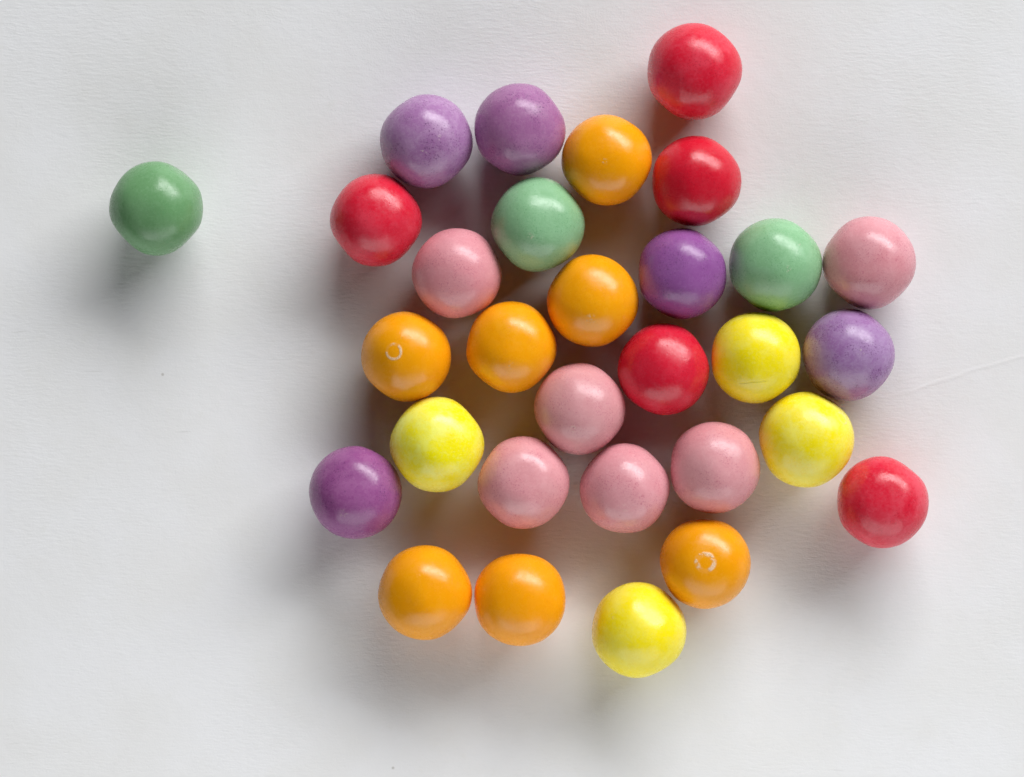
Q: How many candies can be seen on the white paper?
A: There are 30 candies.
